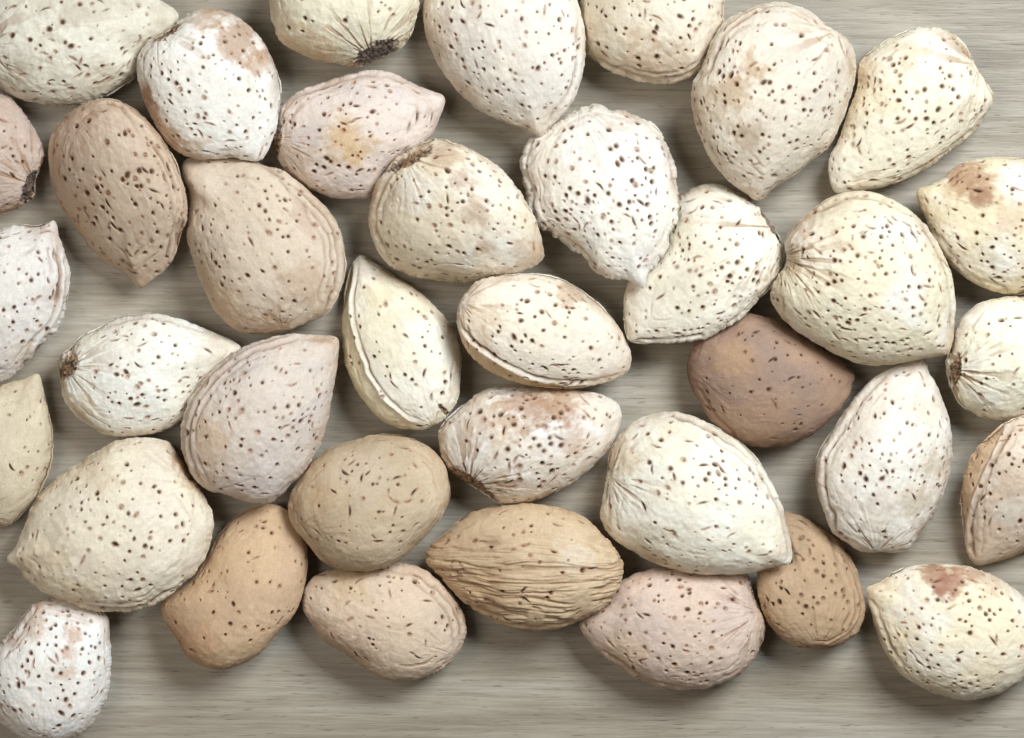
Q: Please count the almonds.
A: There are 37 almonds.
